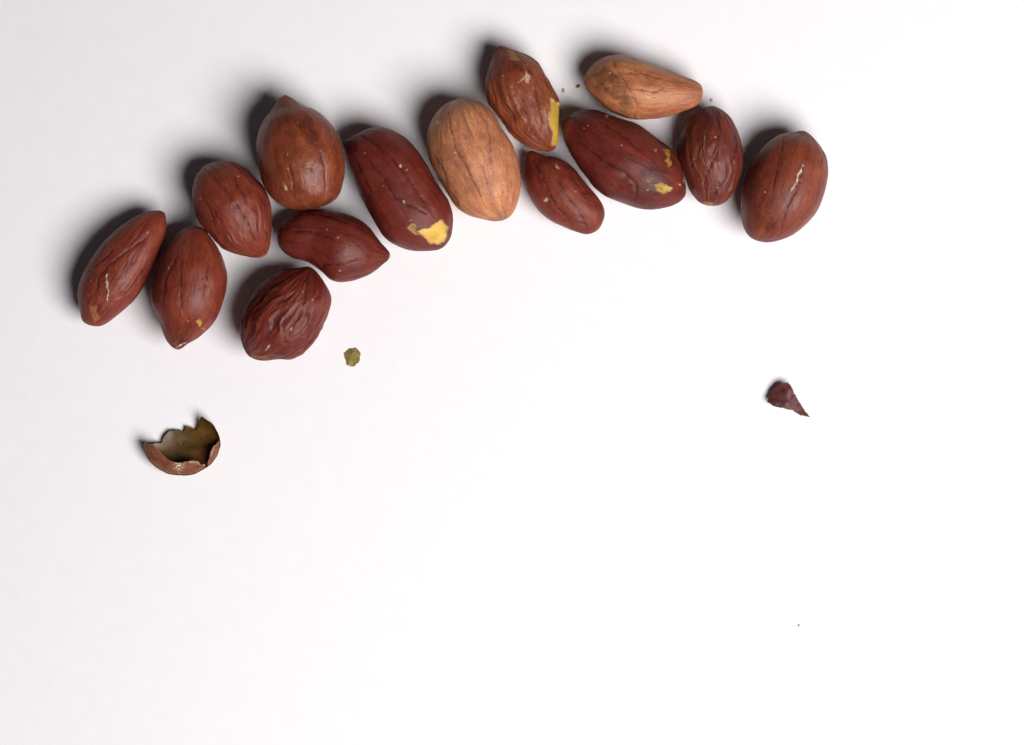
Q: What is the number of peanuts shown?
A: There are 14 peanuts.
